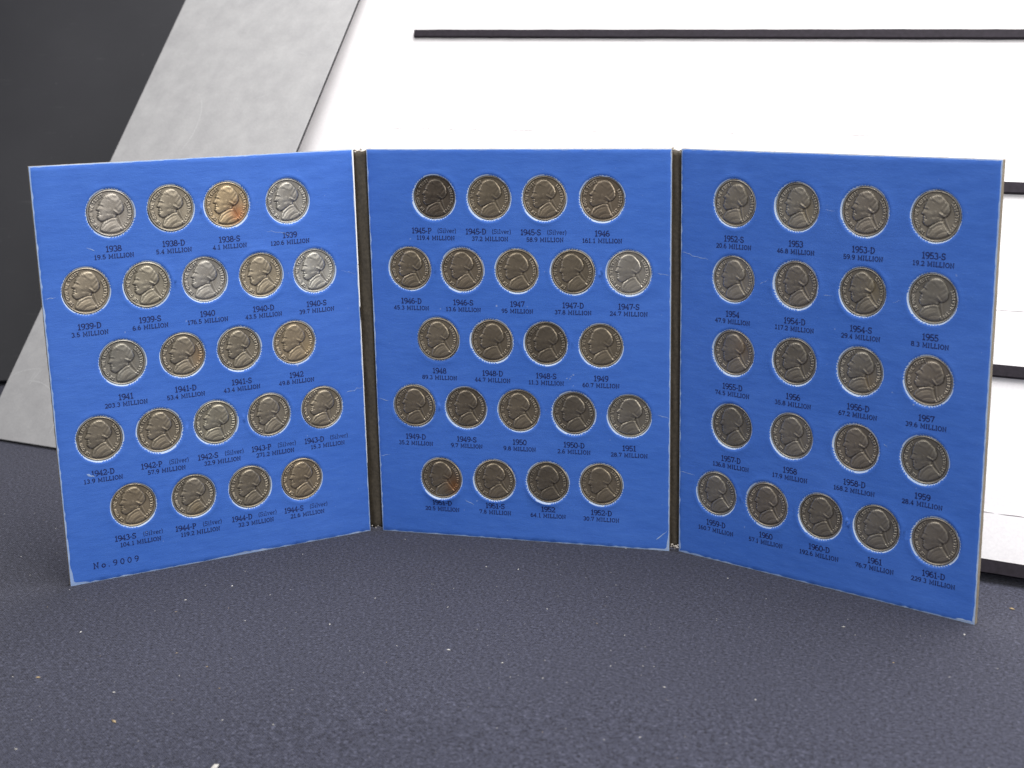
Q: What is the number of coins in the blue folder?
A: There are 65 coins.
